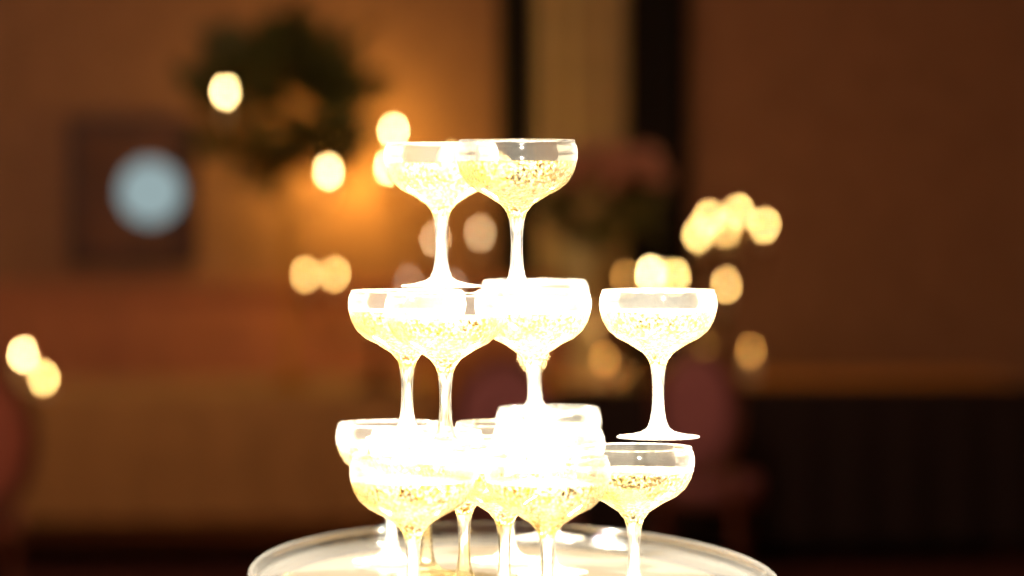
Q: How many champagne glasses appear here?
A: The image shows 17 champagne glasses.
